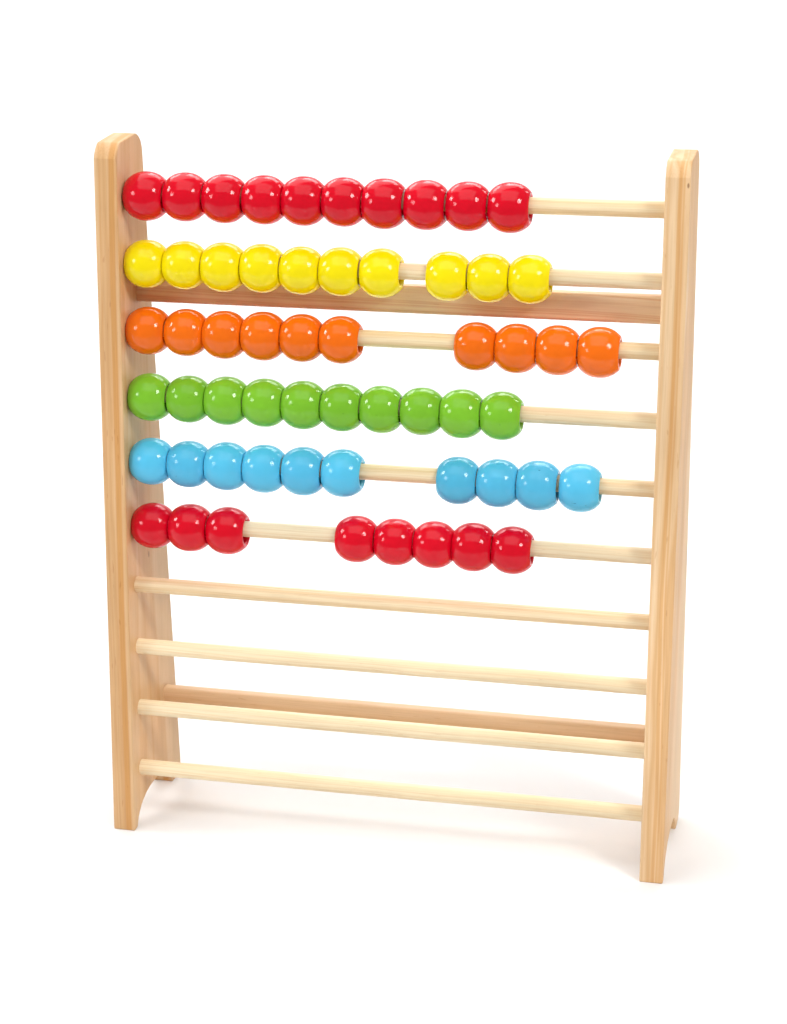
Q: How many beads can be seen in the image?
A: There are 58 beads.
